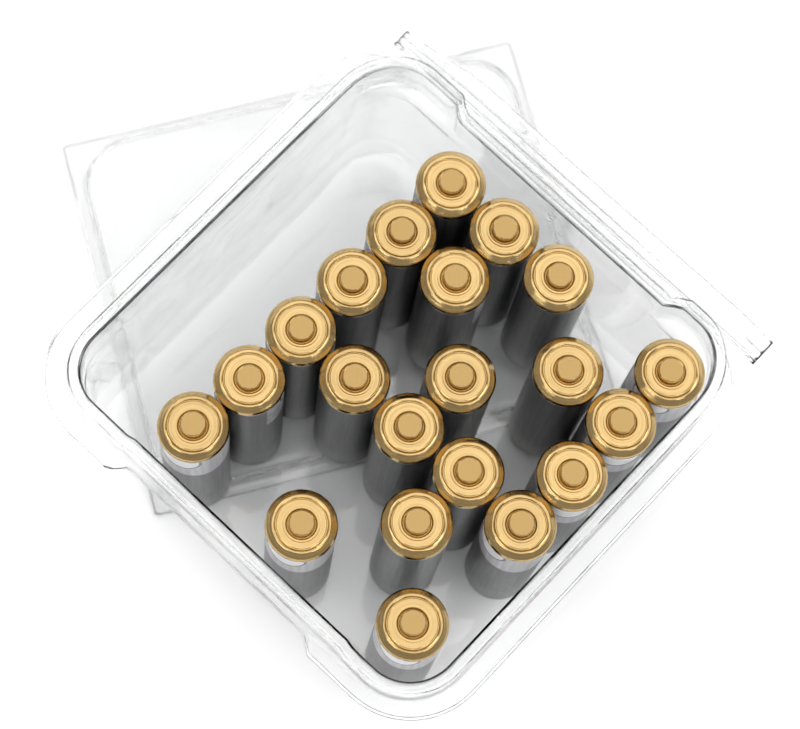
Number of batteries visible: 21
